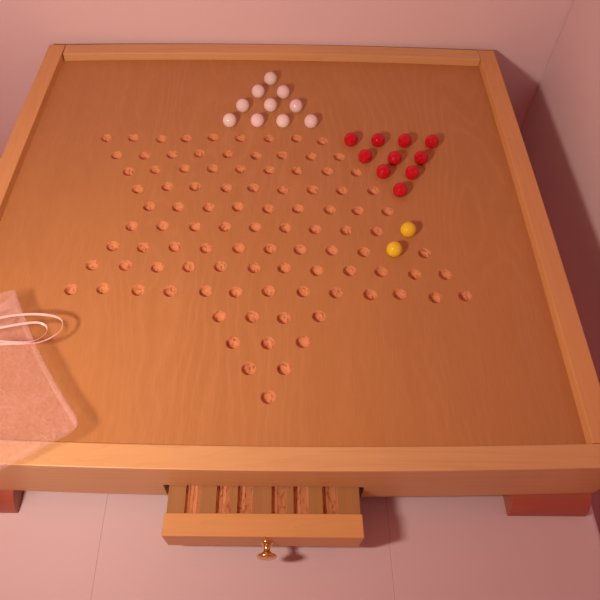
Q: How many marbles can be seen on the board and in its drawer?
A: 22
